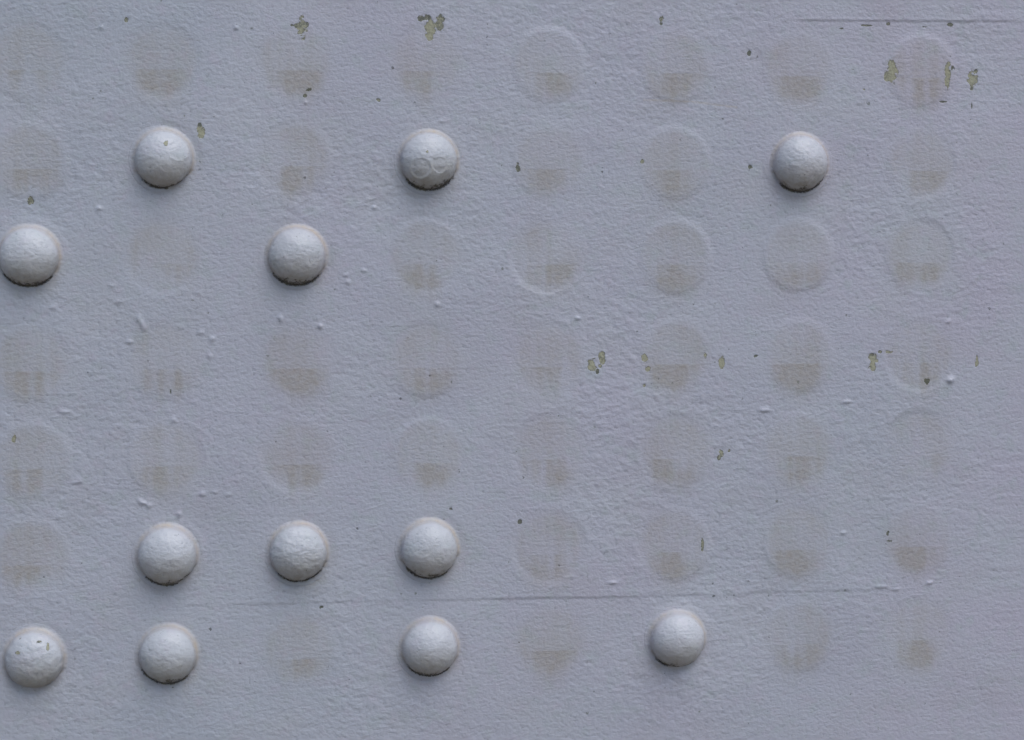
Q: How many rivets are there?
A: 12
